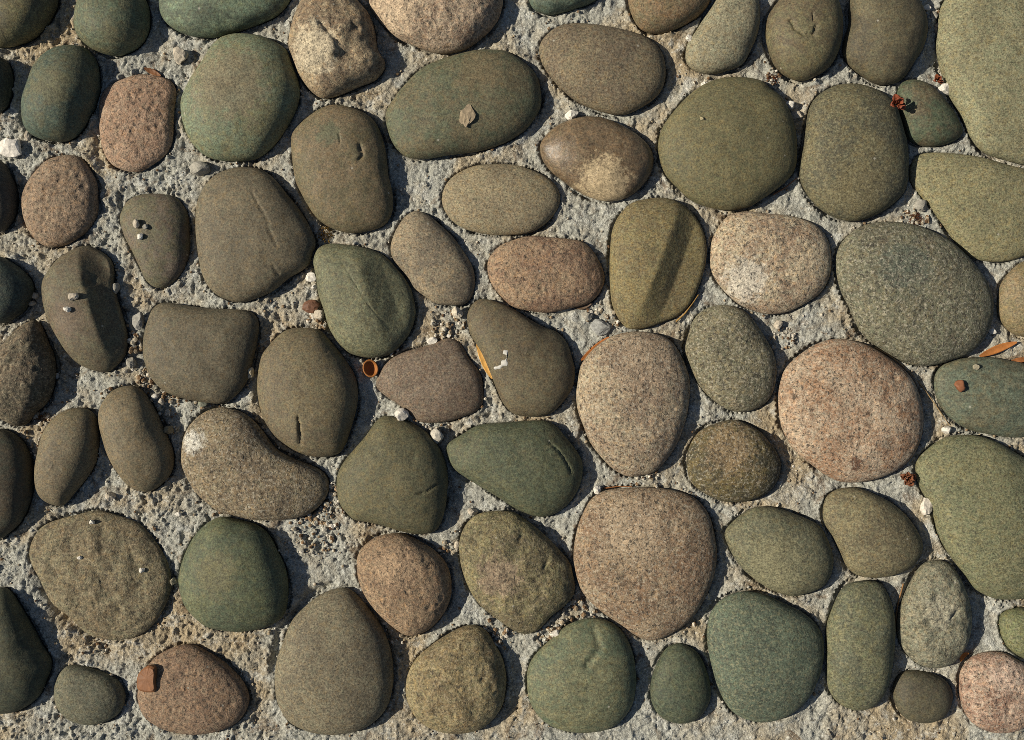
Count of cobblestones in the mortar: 74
